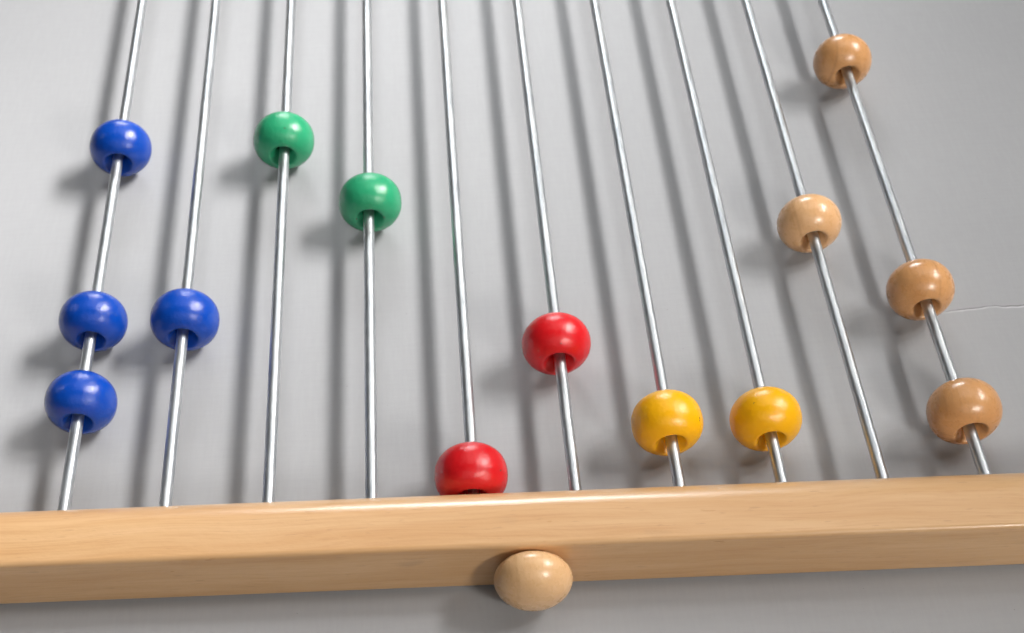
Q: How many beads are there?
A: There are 14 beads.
